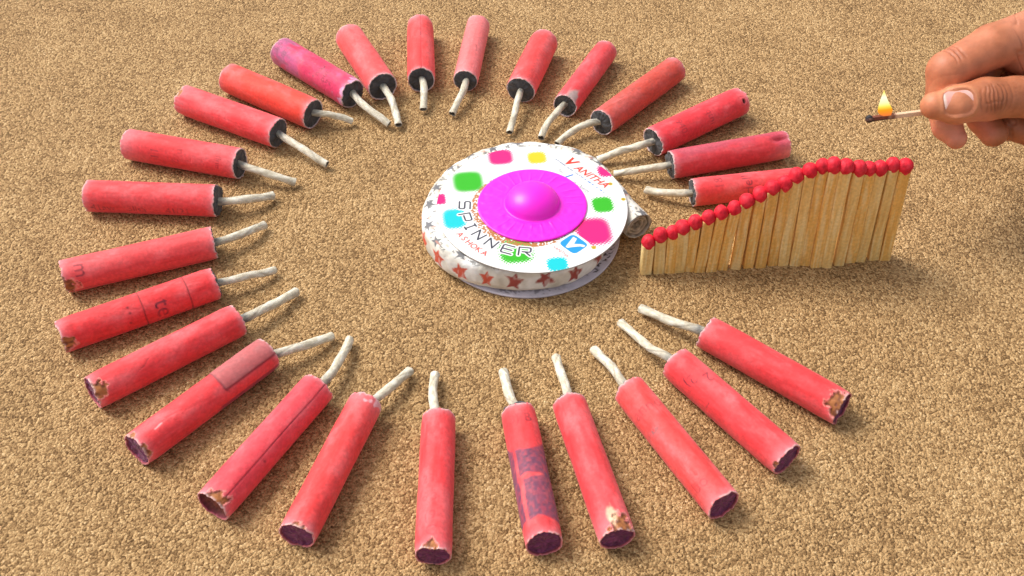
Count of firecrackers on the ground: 26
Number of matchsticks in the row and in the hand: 23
